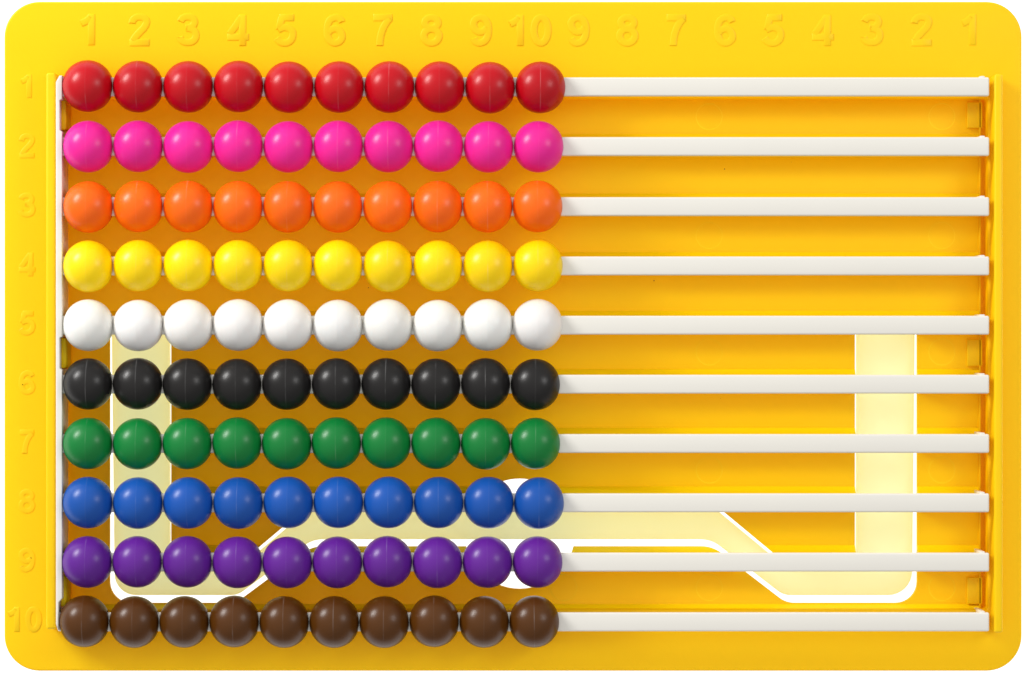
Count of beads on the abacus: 100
